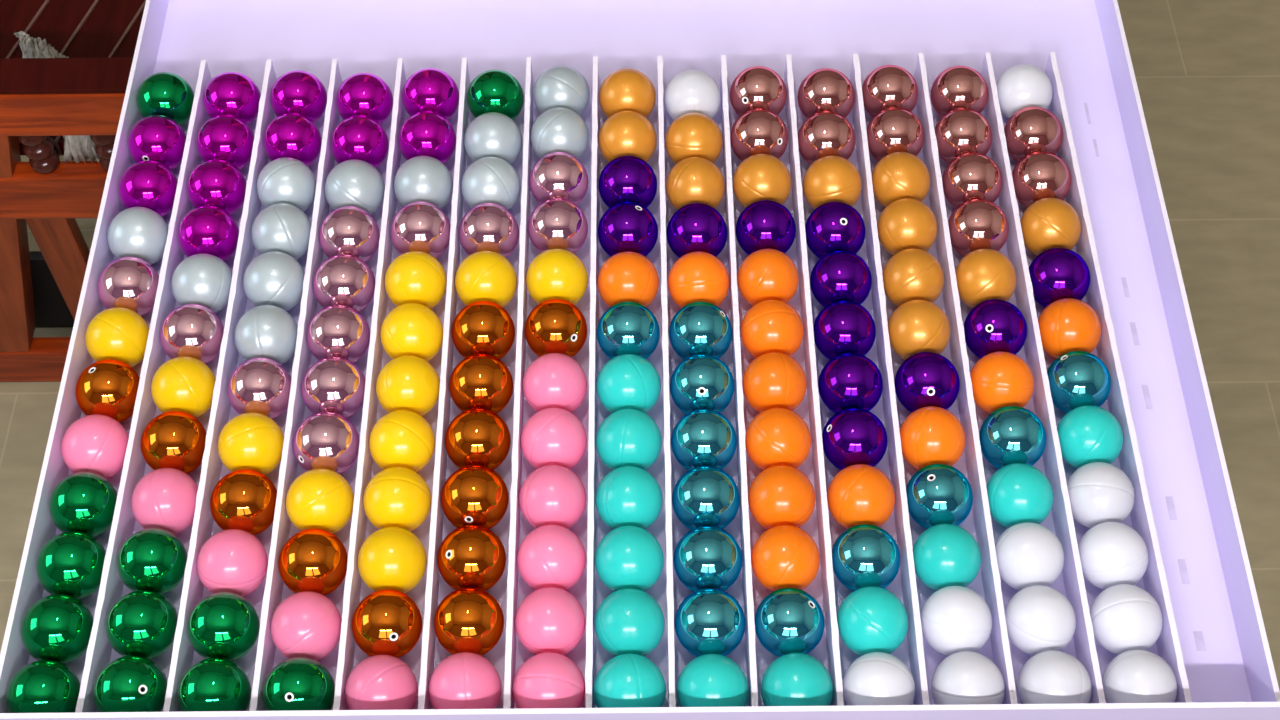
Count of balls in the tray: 168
